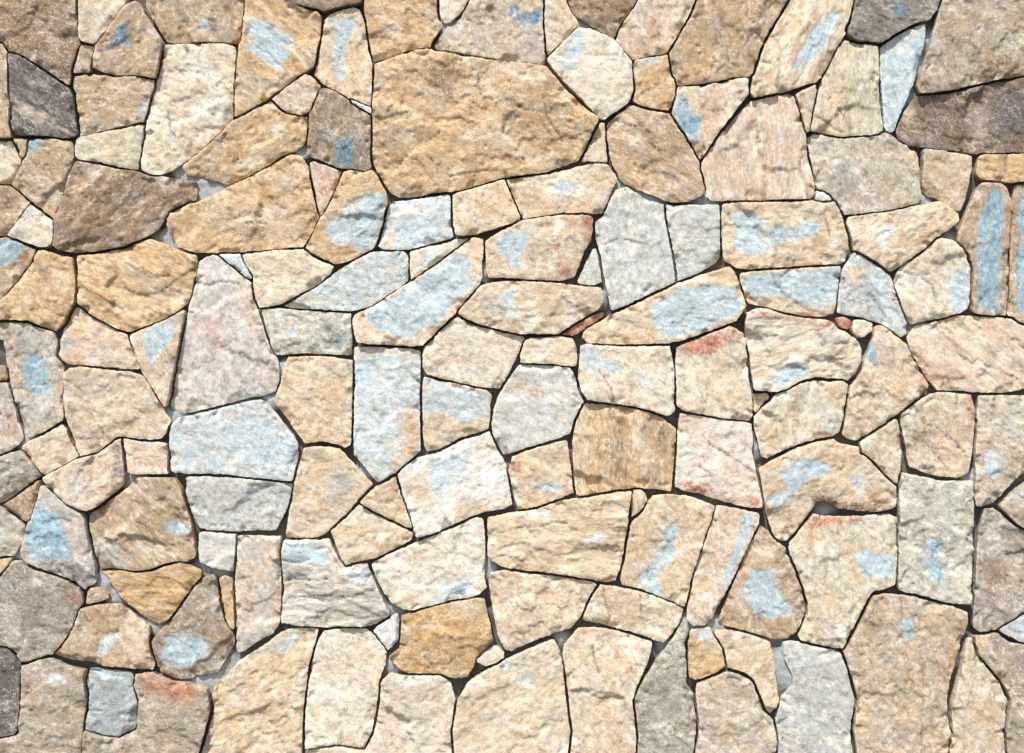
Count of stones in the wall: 163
